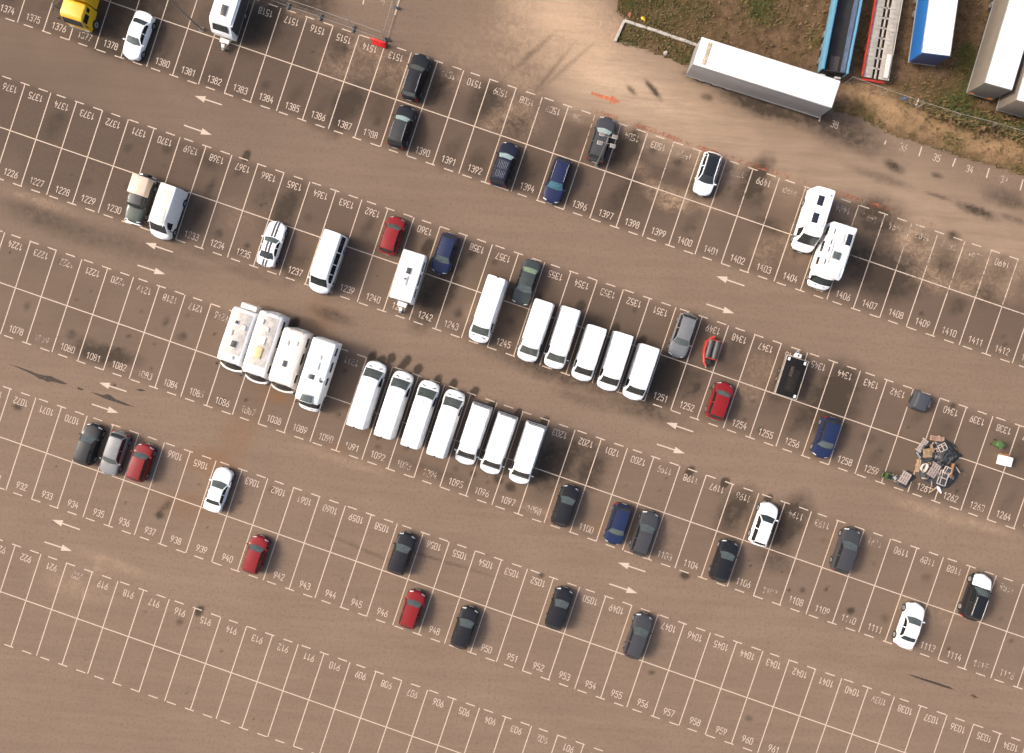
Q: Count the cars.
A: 33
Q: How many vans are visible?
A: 16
